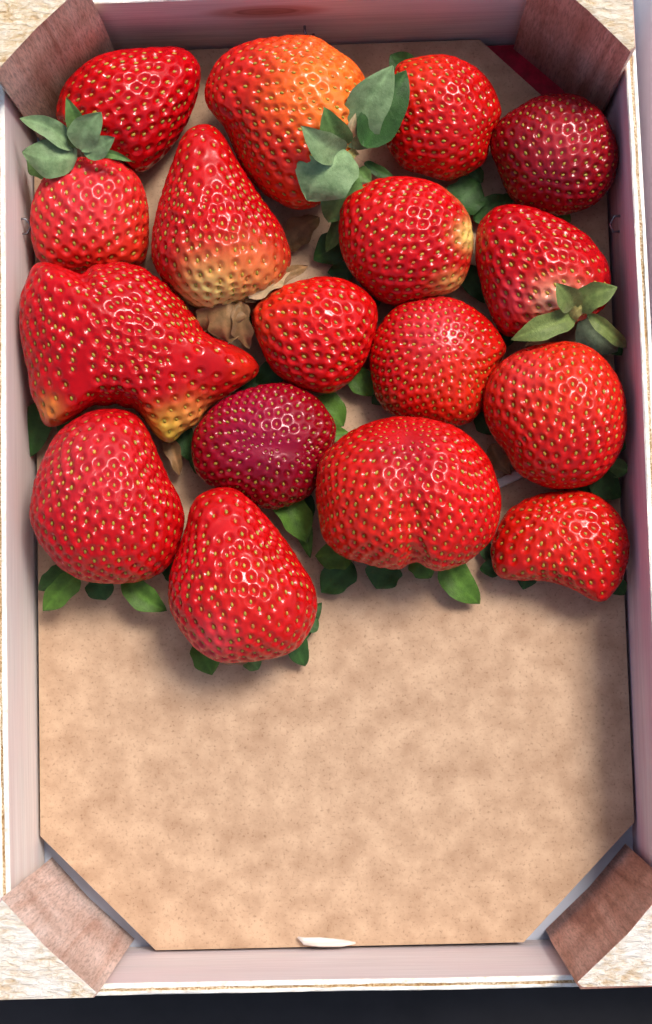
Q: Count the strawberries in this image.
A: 17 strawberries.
